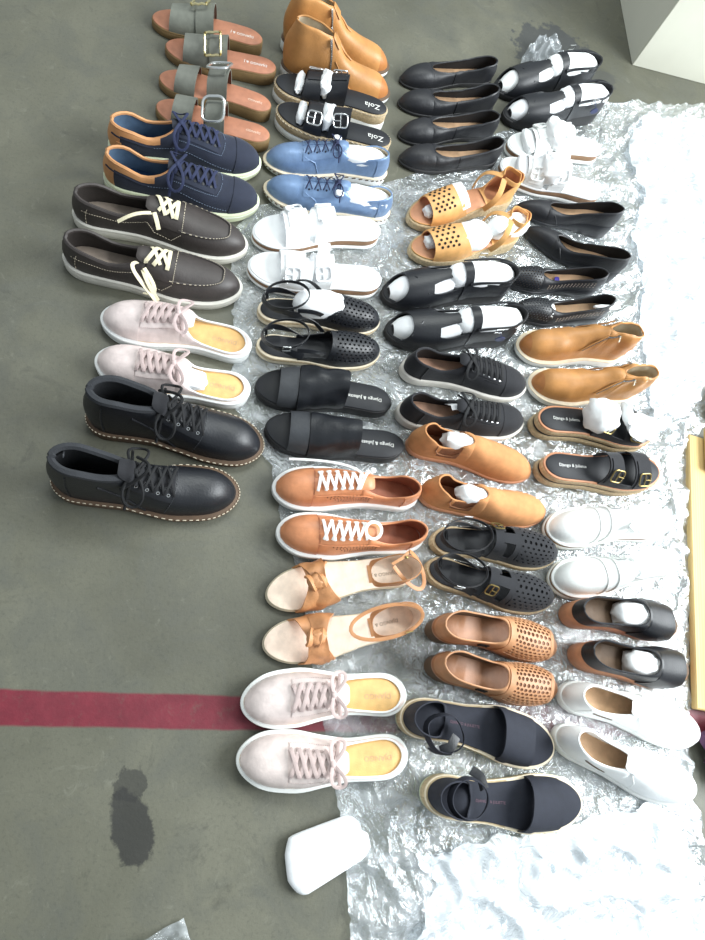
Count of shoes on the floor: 66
